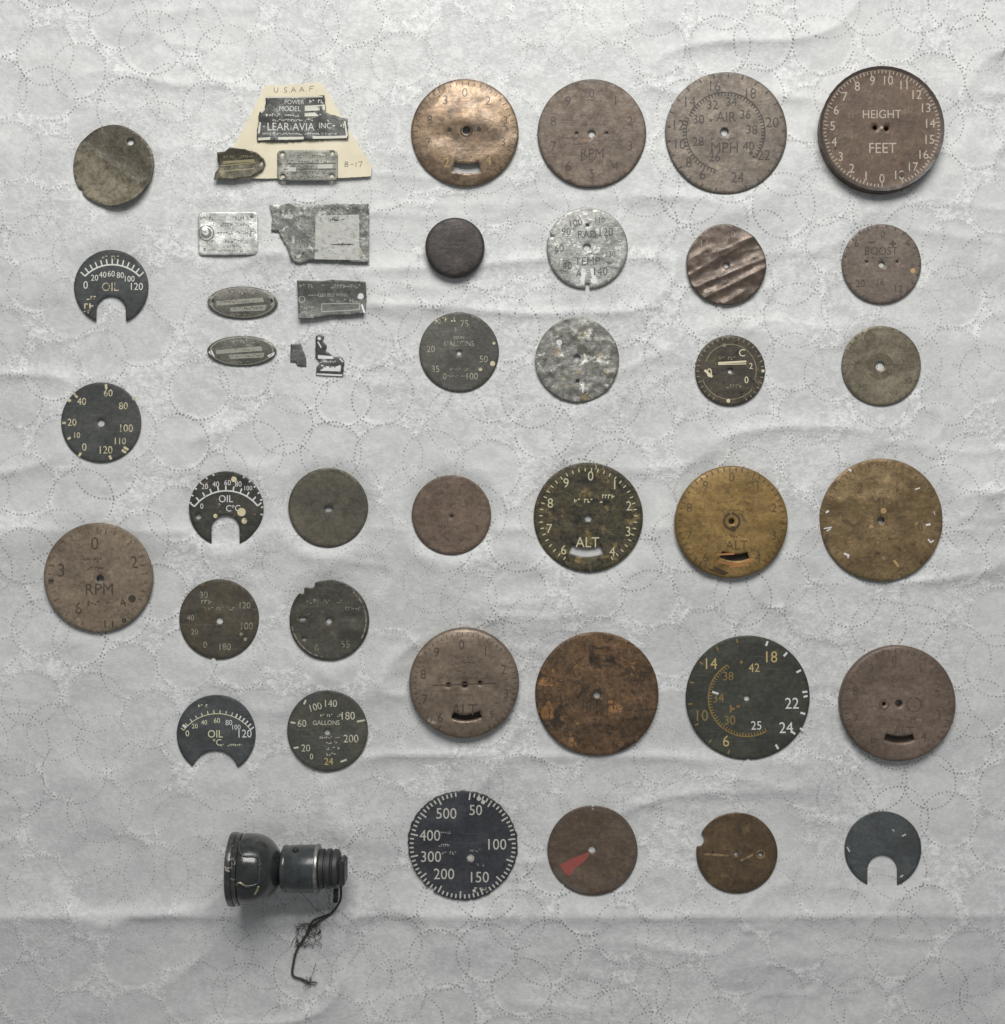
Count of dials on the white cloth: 34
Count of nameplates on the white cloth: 10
